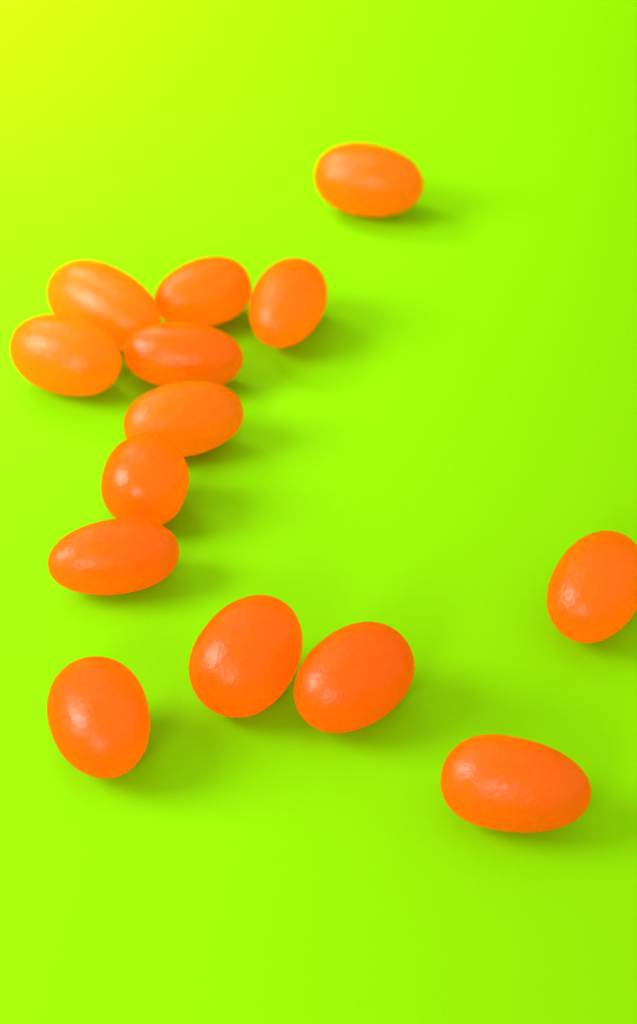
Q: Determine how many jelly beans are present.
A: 14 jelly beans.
